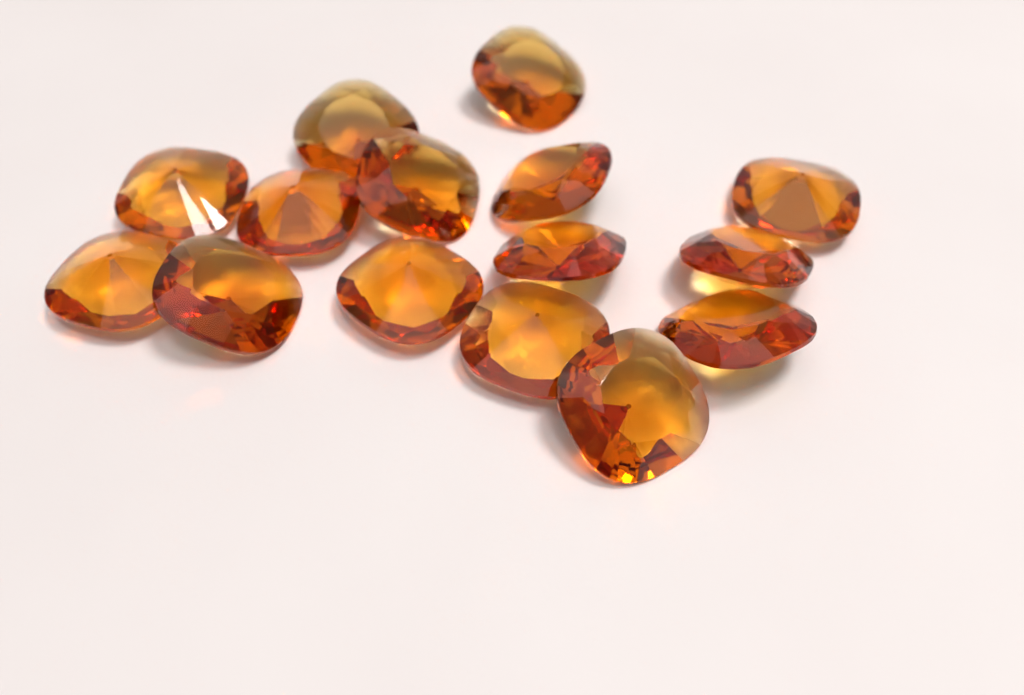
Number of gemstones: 15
